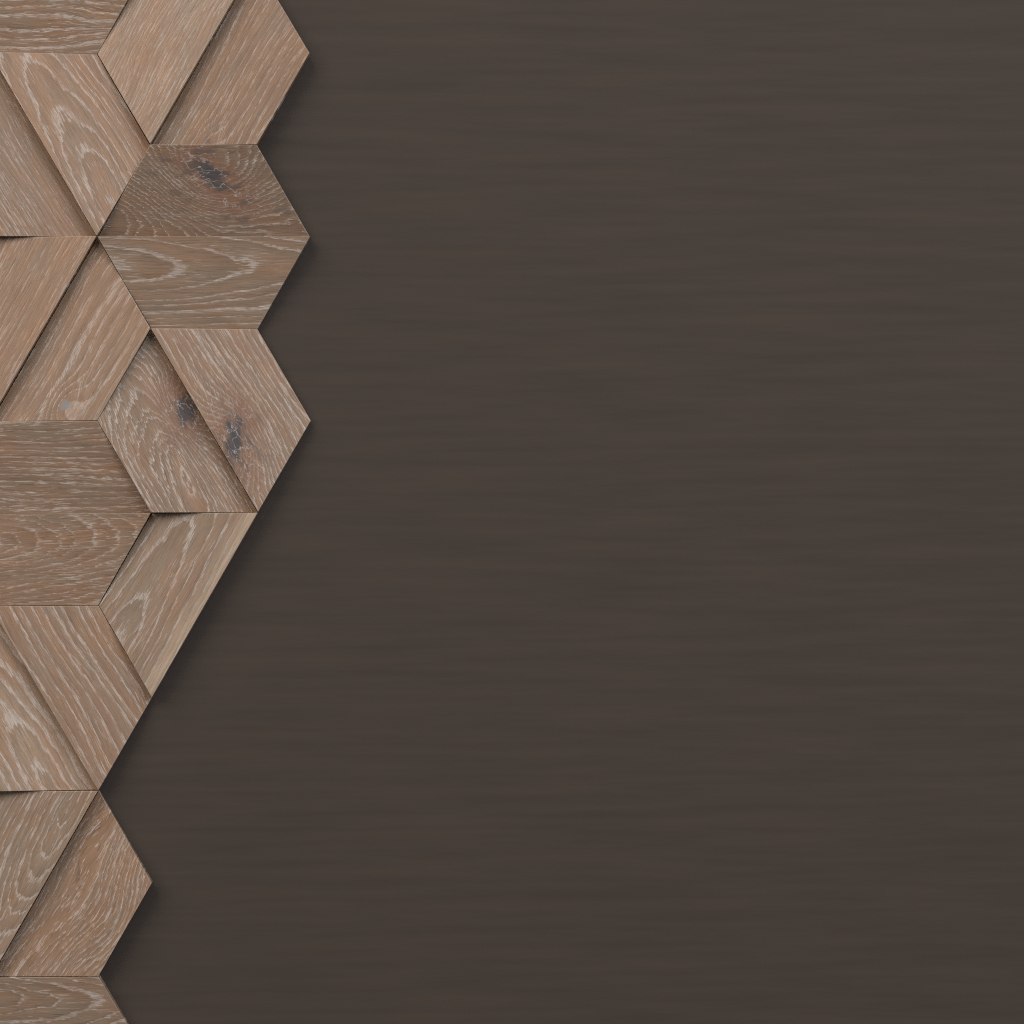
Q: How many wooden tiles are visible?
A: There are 19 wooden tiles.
